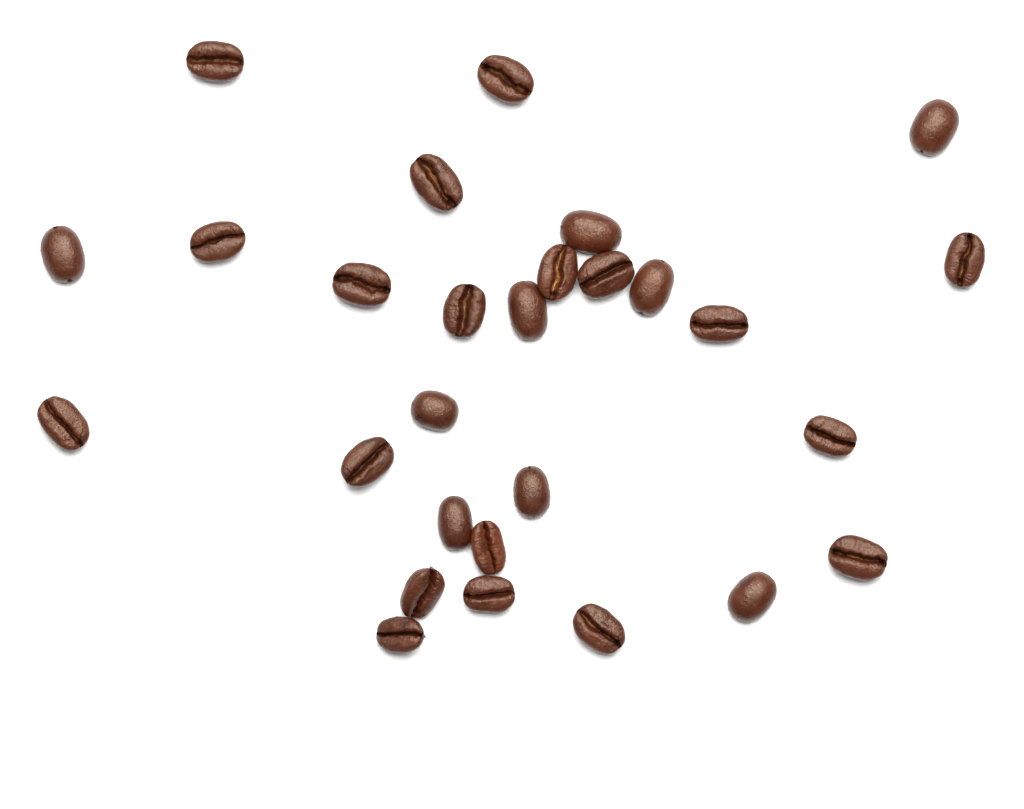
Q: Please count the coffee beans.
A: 28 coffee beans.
